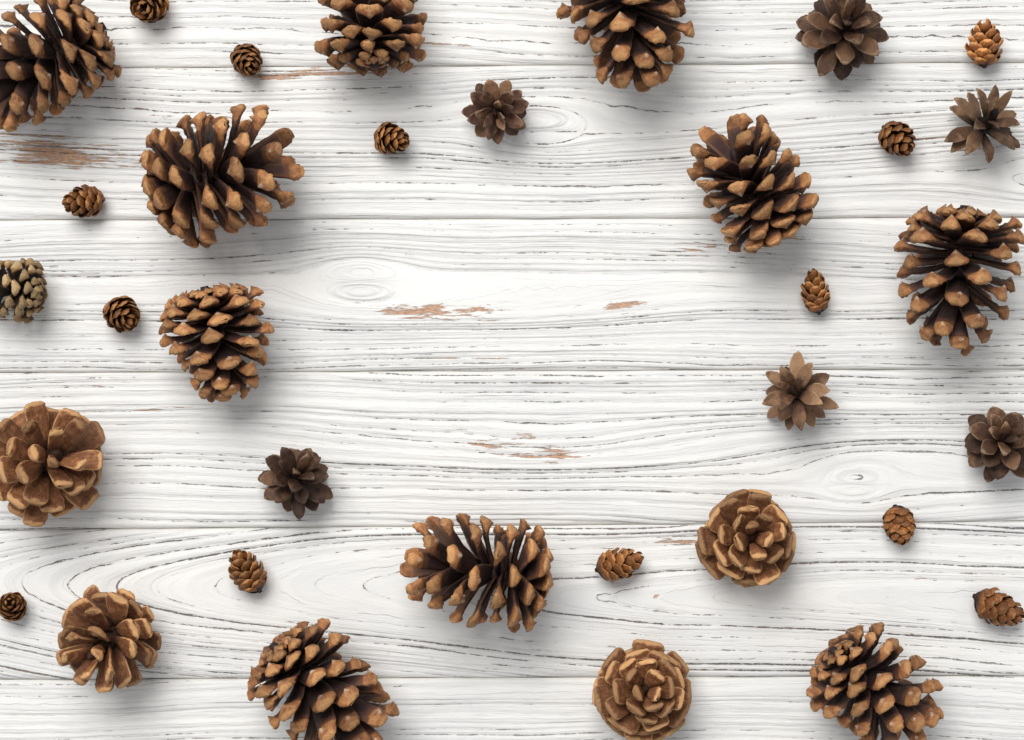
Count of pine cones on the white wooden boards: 34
